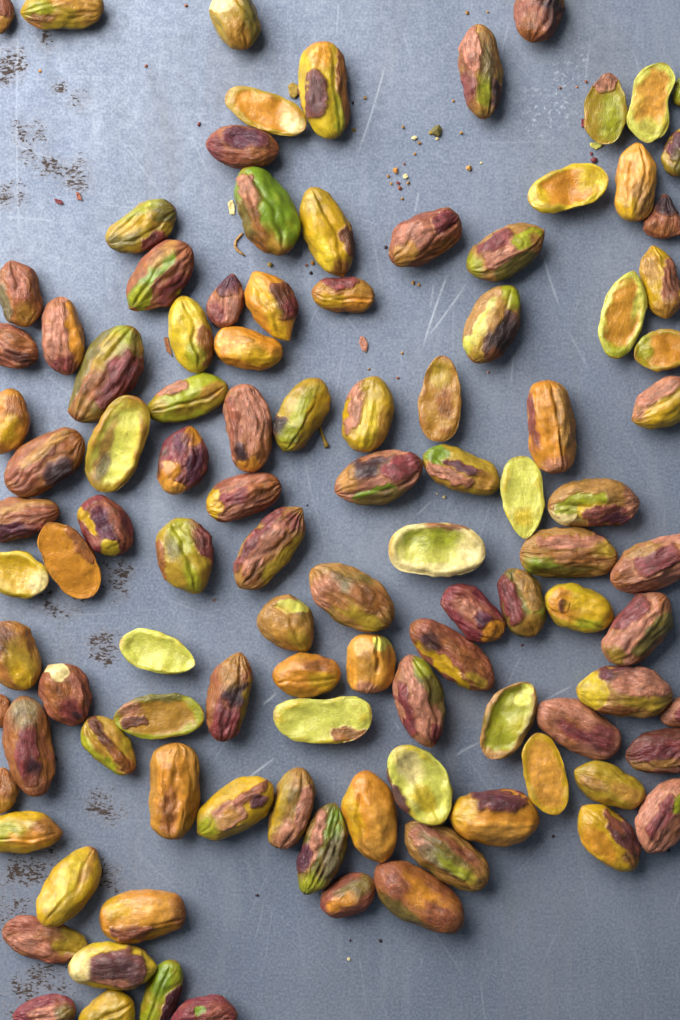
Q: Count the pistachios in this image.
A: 107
